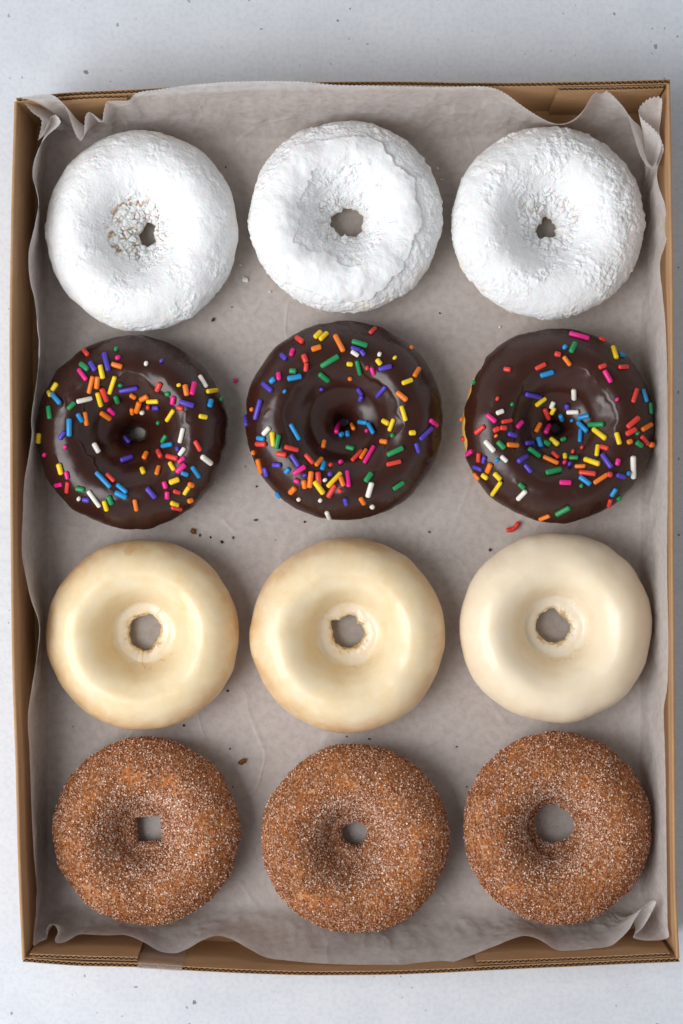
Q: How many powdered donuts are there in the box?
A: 3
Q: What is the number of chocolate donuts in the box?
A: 3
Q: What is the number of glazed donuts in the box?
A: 3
